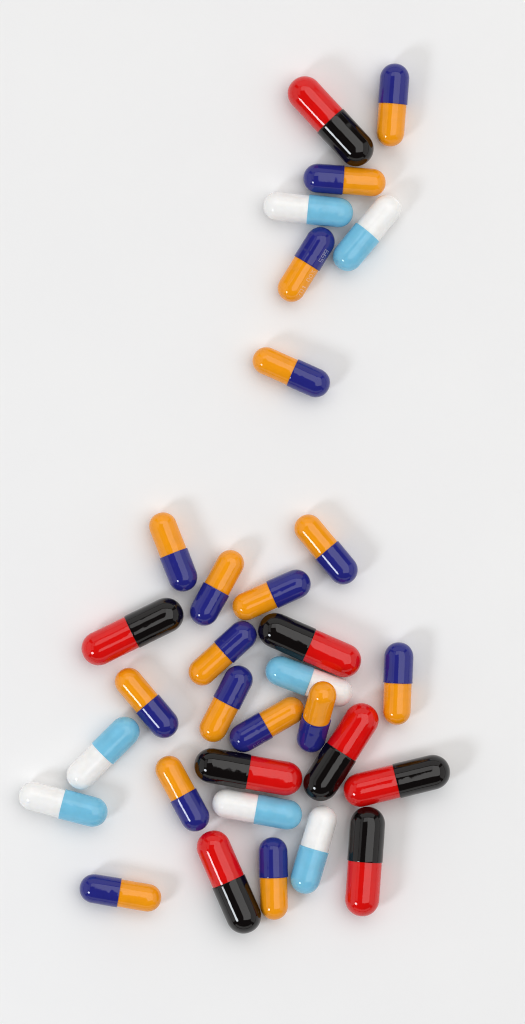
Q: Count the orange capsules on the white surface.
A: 17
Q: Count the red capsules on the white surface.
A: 8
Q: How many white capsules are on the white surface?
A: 7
